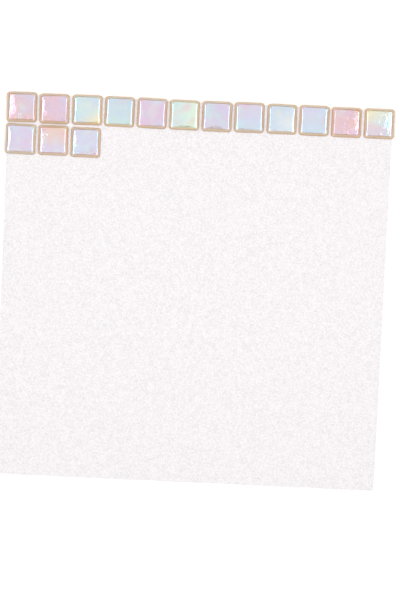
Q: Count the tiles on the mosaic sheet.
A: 15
